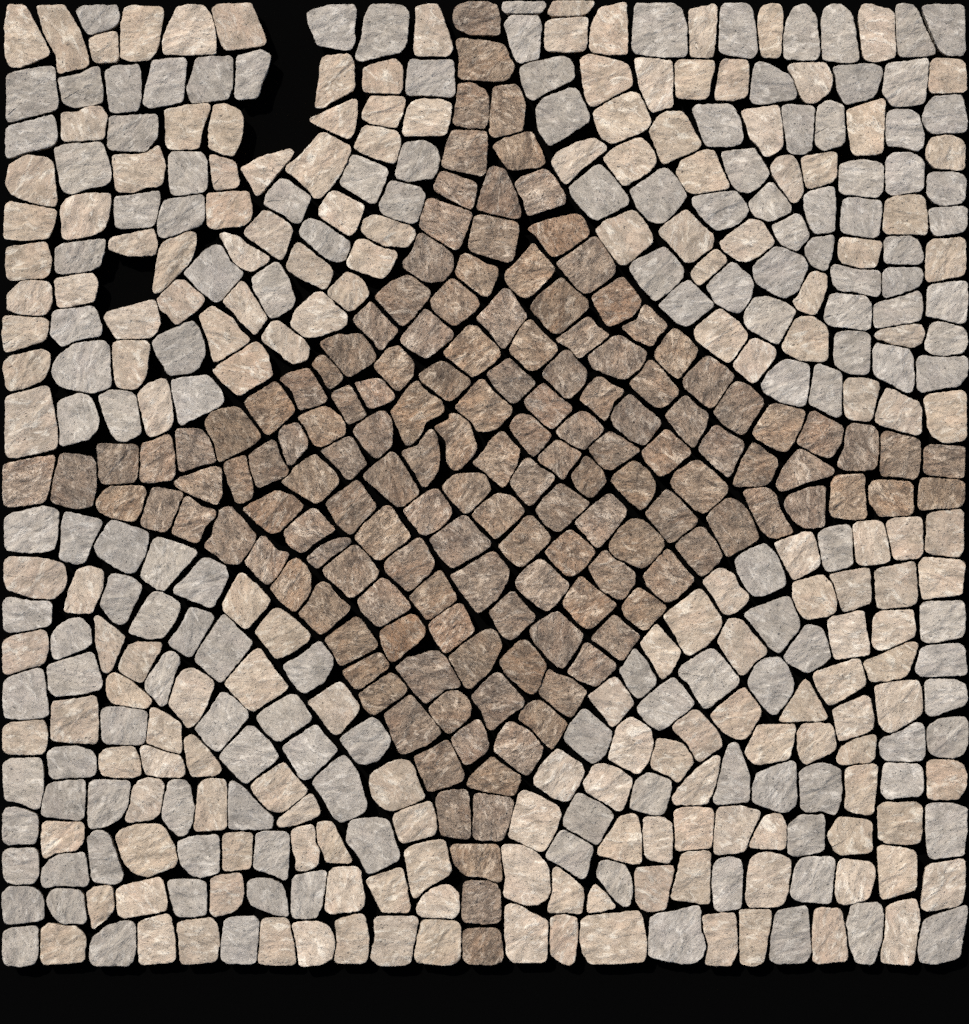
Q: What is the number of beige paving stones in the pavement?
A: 184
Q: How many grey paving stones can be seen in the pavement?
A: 151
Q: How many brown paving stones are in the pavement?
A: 148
